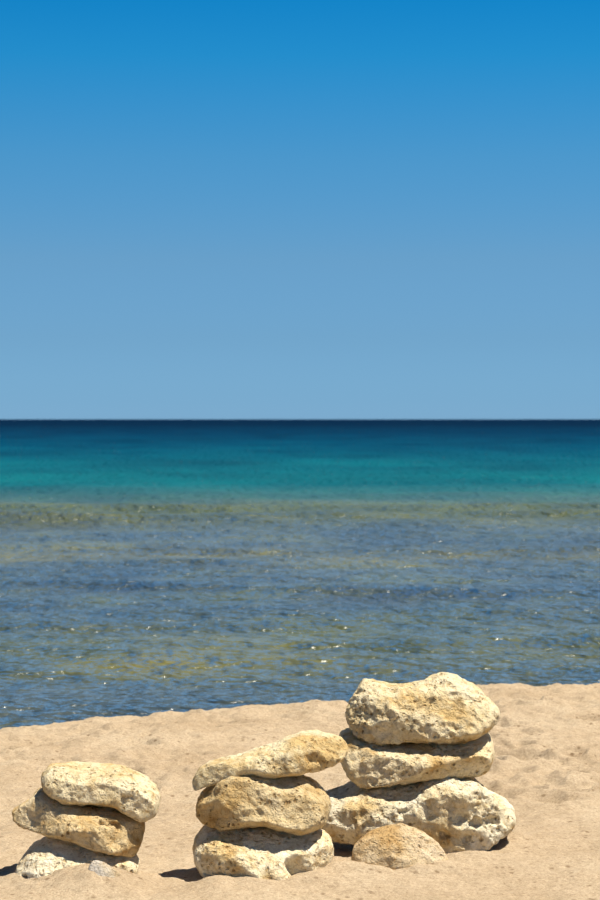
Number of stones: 11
